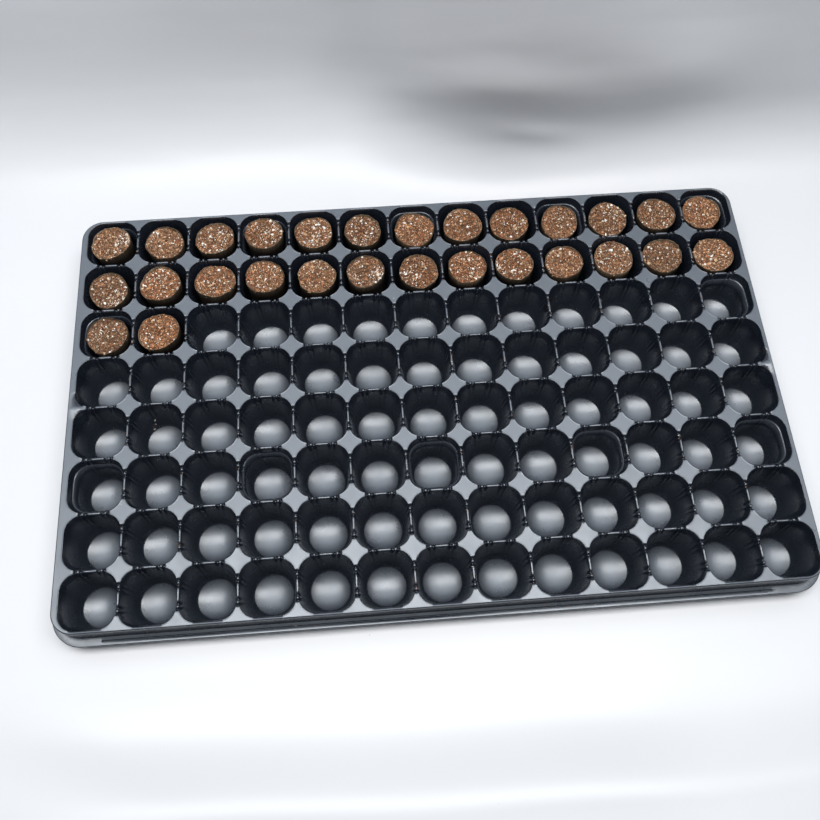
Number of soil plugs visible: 28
